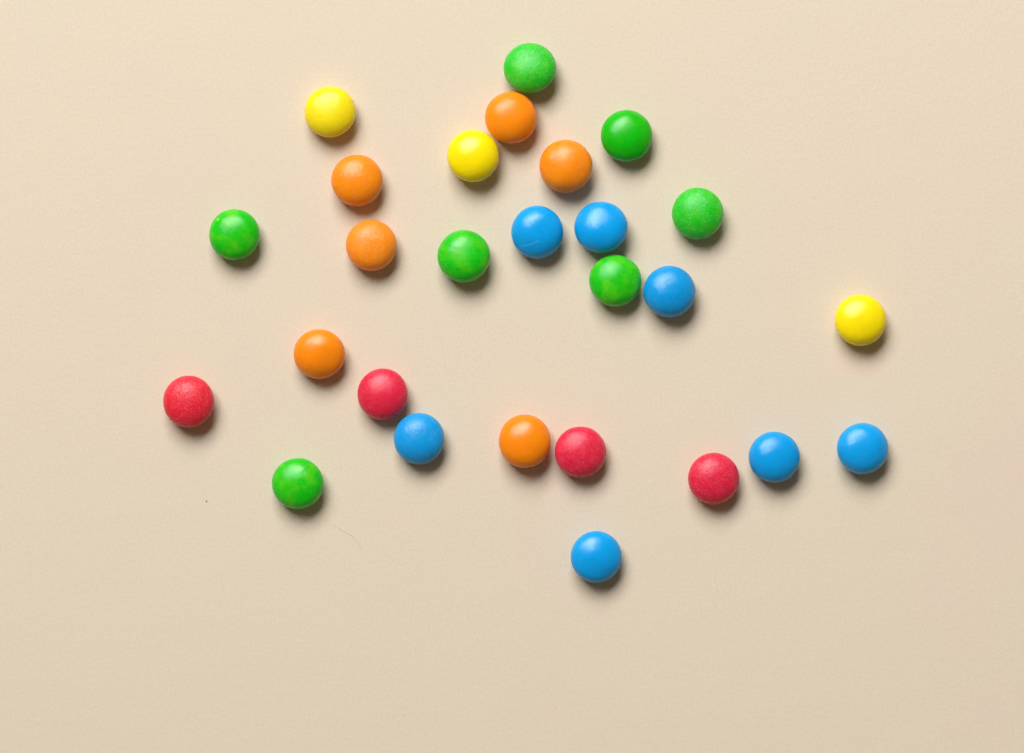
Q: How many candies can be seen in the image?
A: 27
